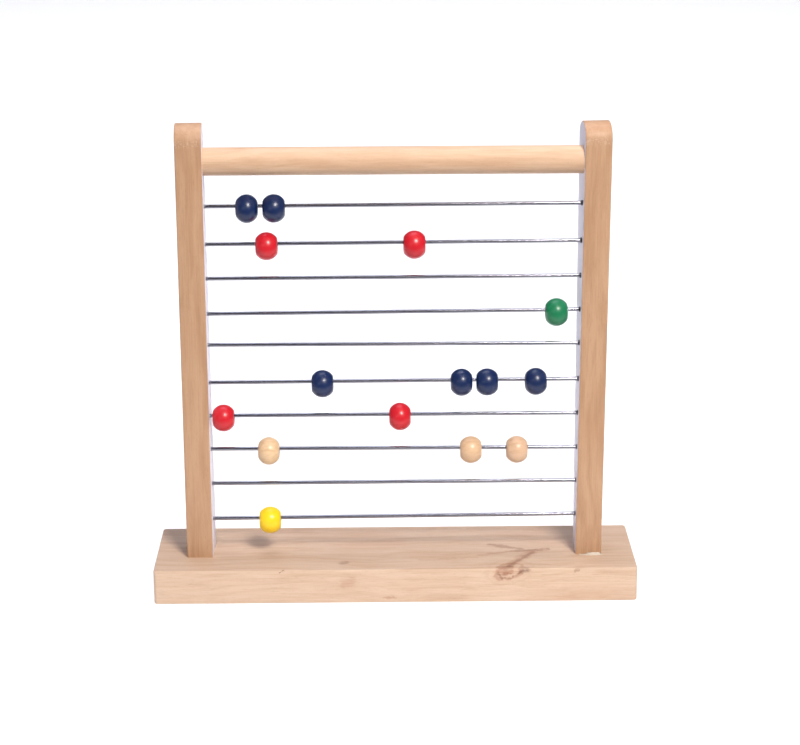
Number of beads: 15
